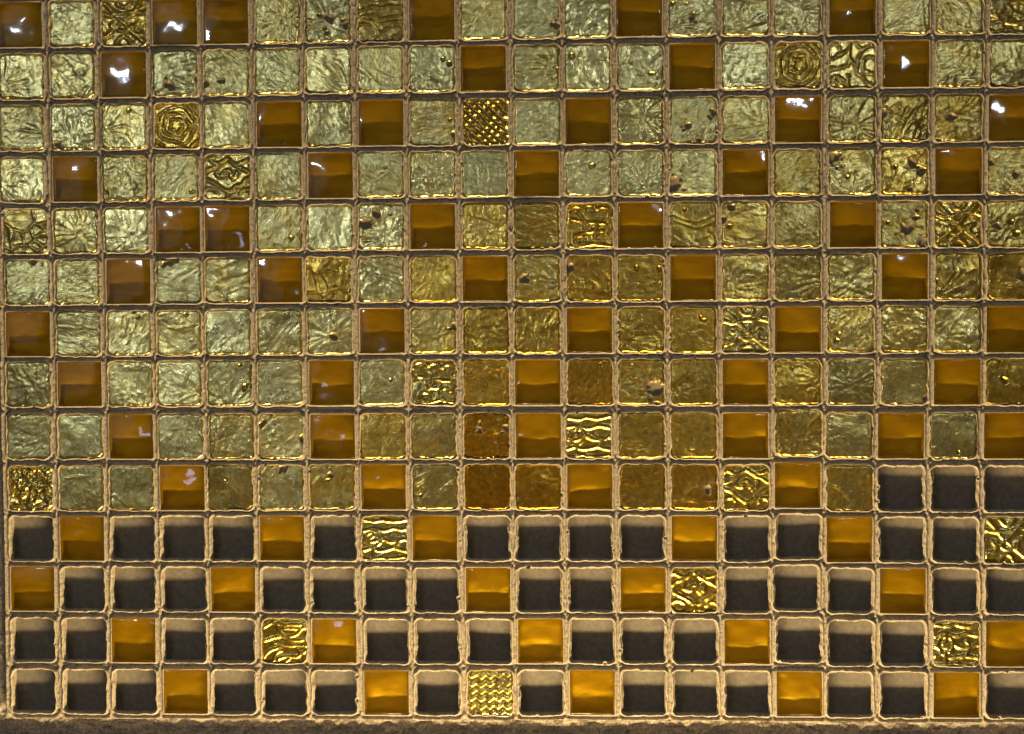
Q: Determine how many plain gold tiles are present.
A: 130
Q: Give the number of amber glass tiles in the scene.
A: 70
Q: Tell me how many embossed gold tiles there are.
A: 23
